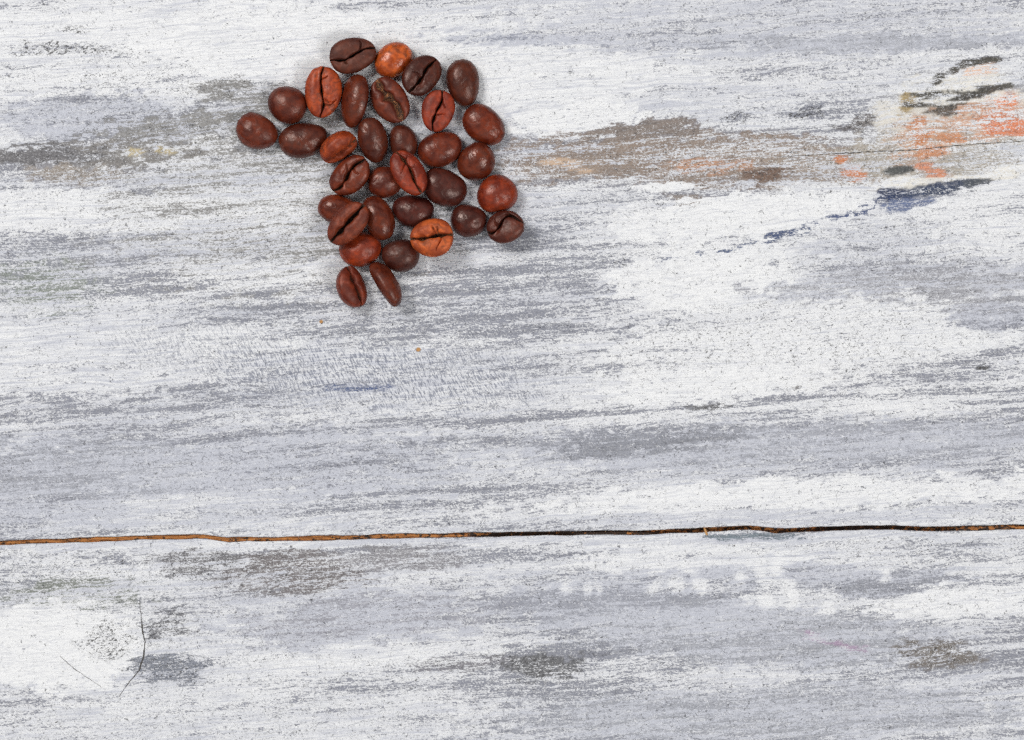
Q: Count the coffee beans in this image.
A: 33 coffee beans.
